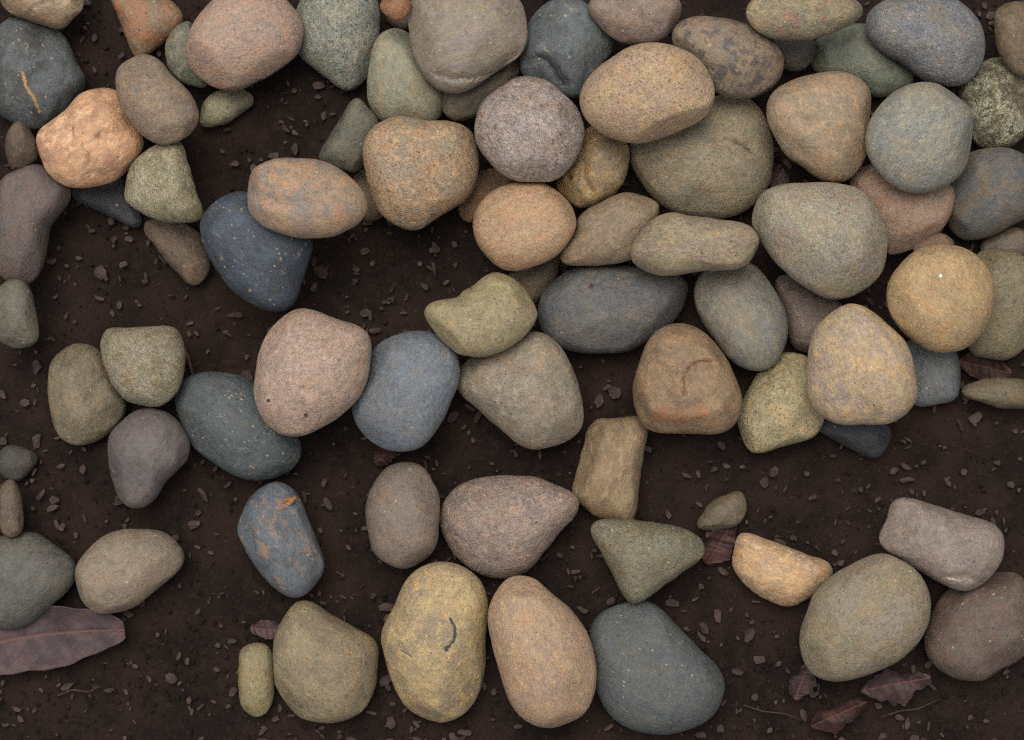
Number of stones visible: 88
